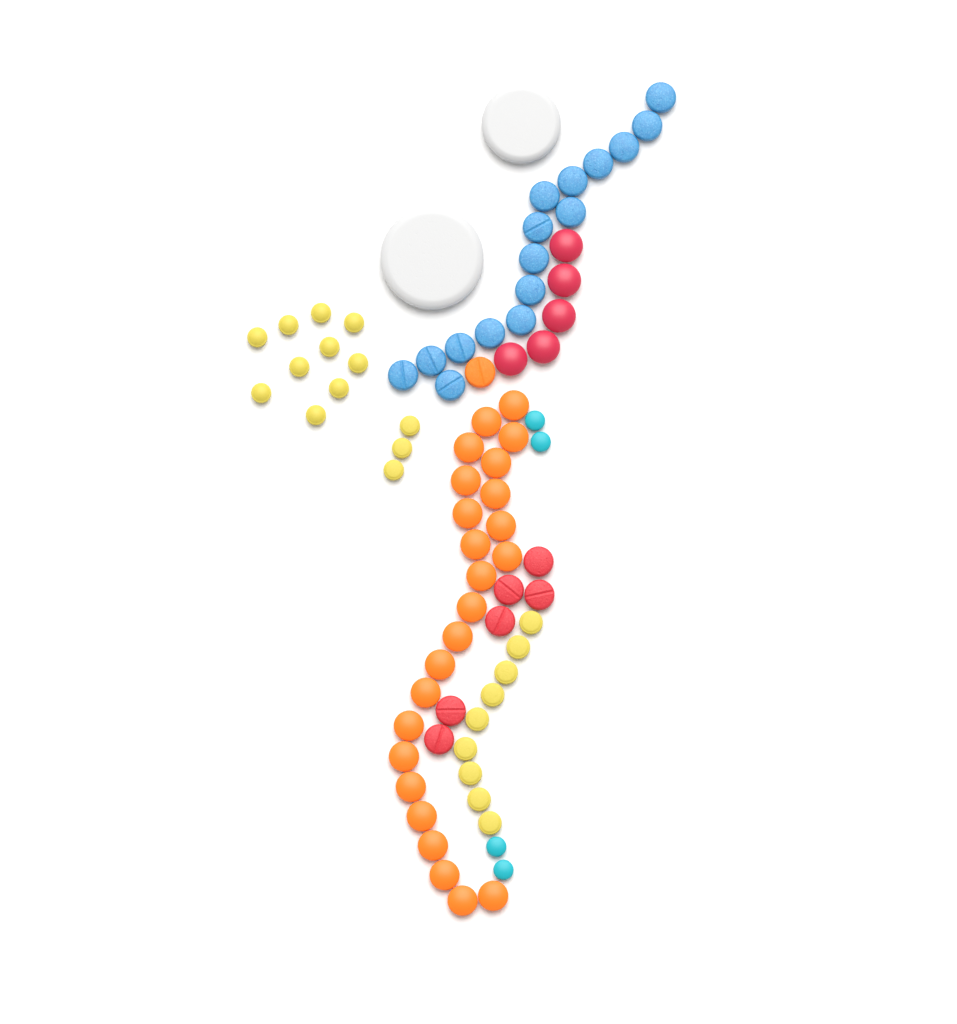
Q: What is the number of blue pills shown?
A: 16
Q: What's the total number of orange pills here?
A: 25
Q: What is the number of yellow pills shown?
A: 22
